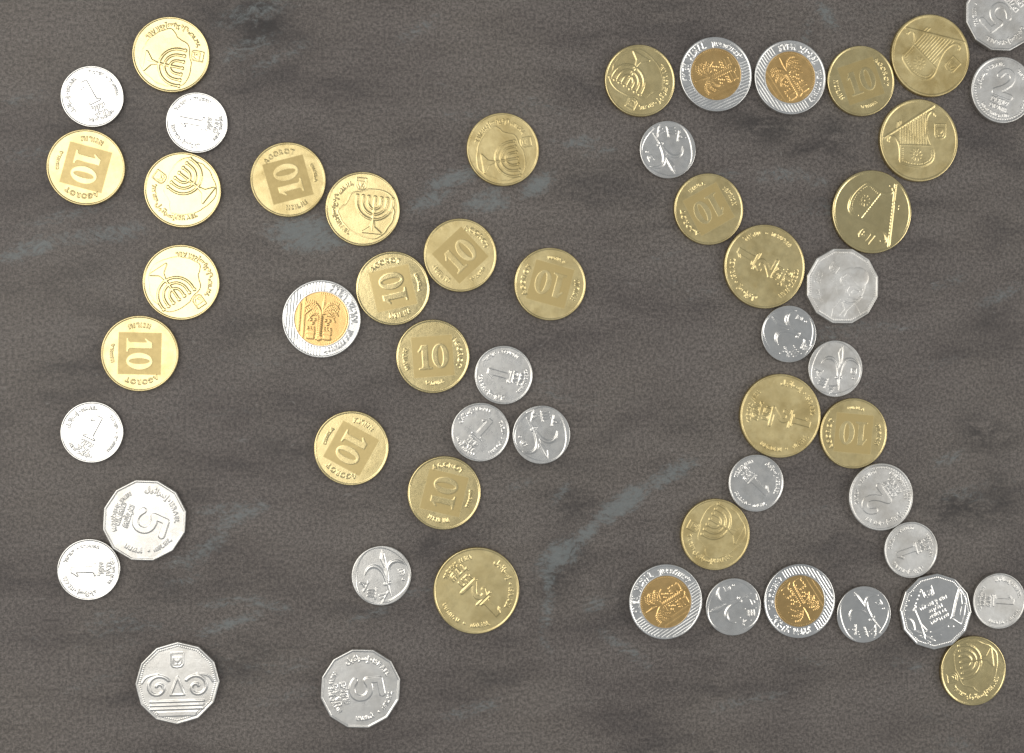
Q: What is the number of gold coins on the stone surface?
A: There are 26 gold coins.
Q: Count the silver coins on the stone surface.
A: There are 24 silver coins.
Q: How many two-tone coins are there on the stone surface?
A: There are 5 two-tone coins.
